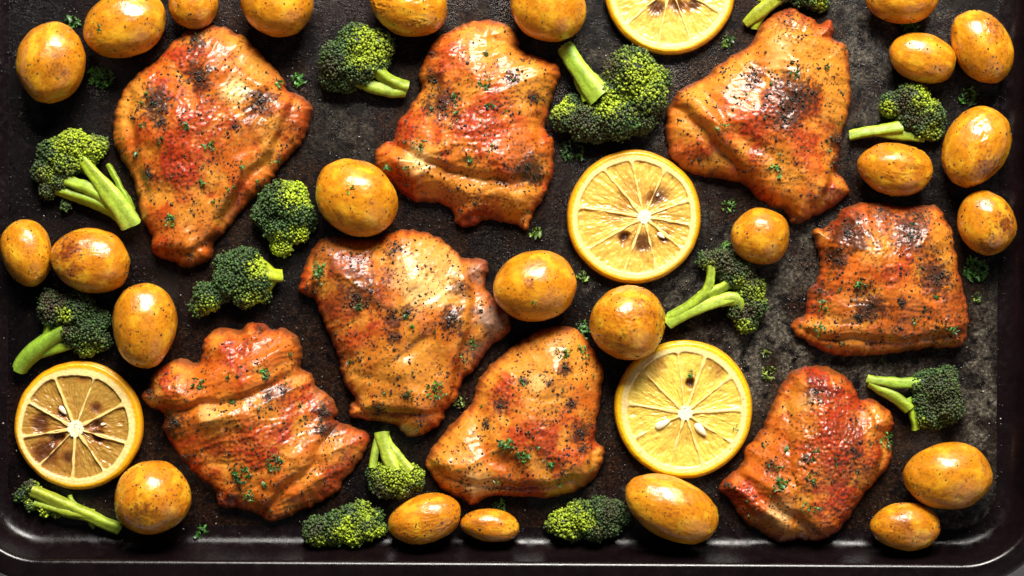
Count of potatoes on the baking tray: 25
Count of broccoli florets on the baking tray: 14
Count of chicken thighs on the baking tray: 8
